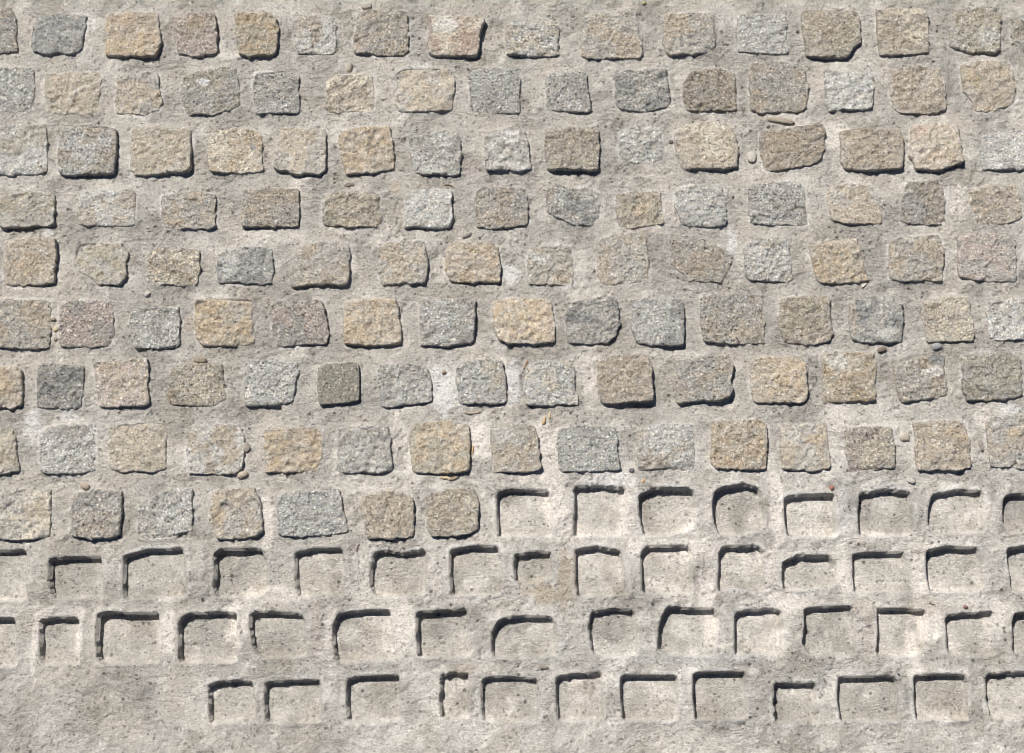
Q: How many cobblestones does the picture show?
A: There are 126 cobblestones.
